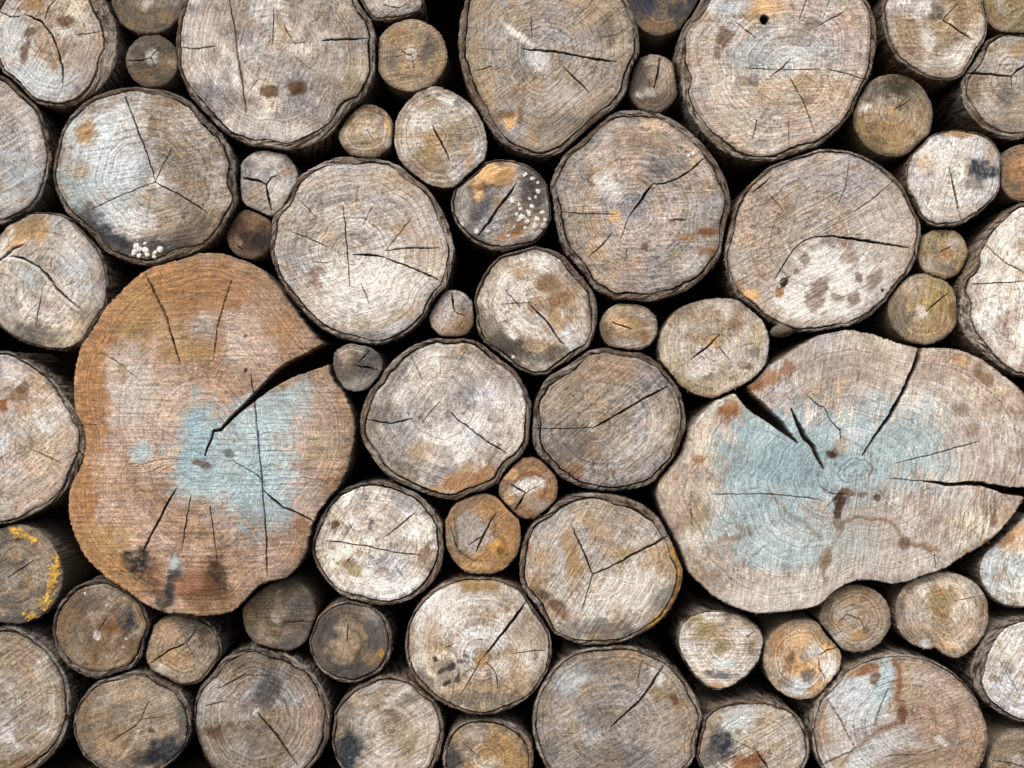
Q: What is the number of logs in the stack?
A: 65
